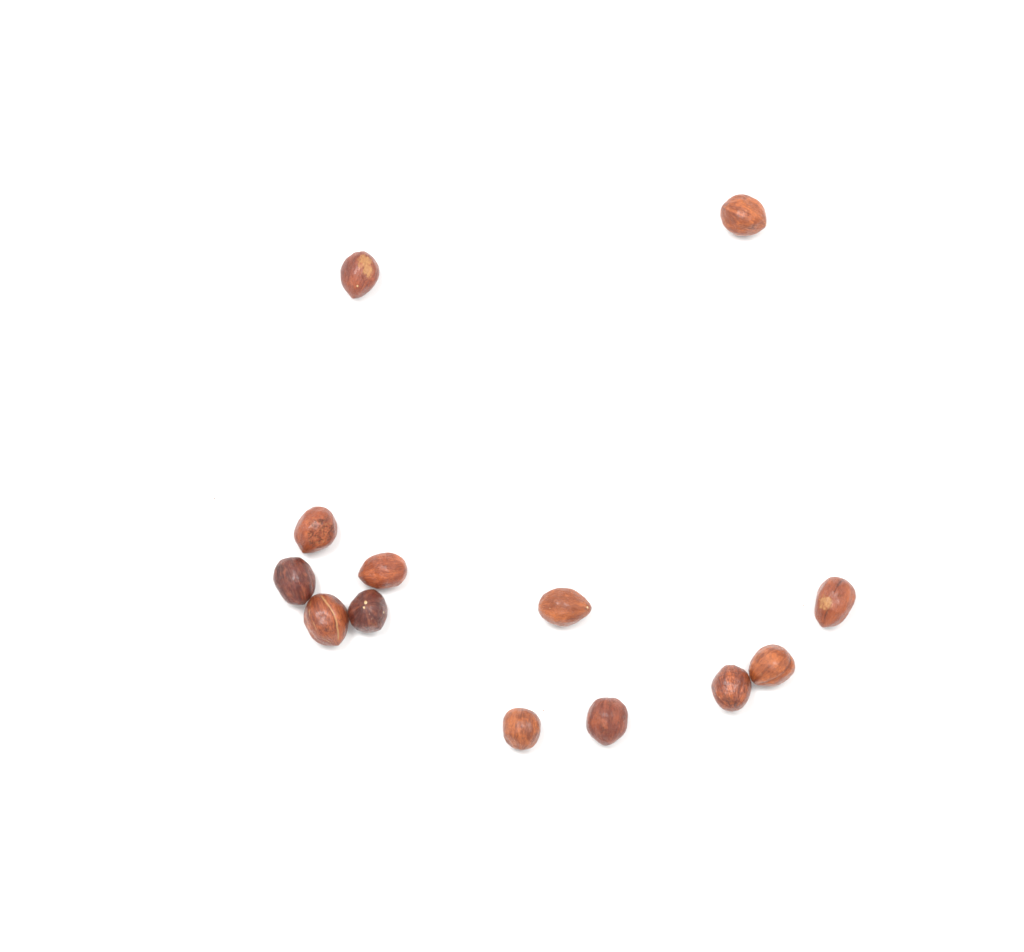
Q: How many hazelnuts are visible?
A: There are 13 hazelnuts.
